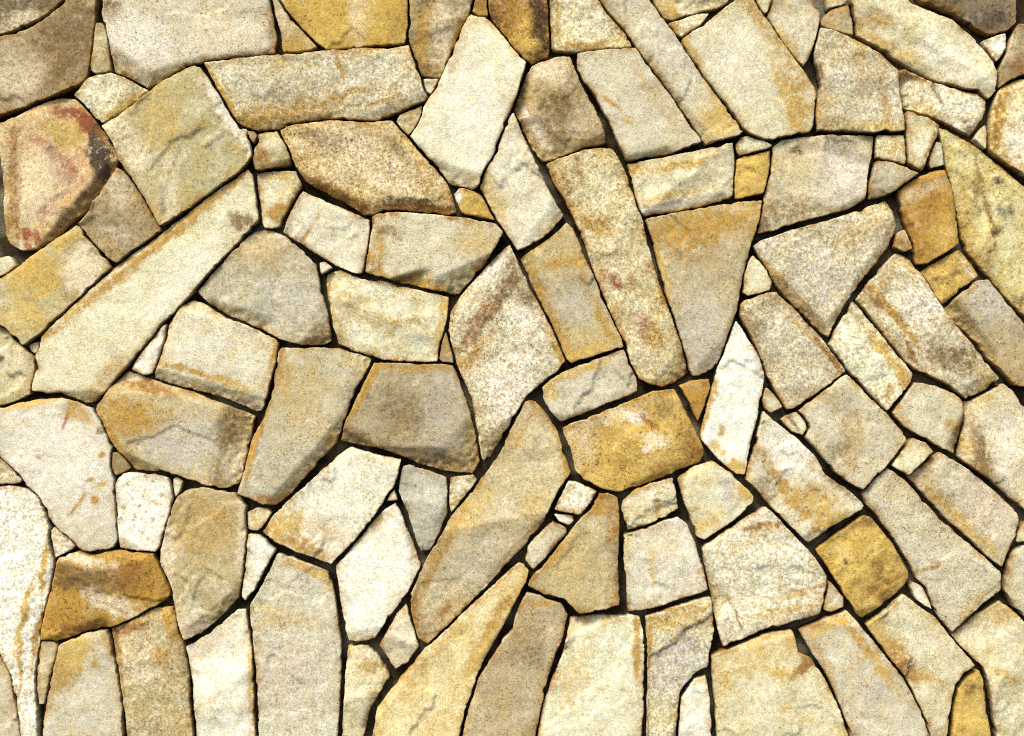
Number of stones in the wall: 141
